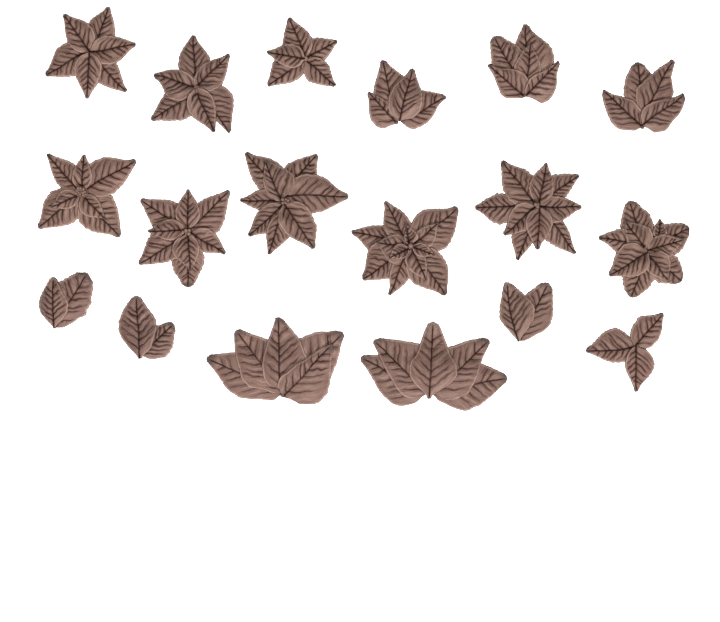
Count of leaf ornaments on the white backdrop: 18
